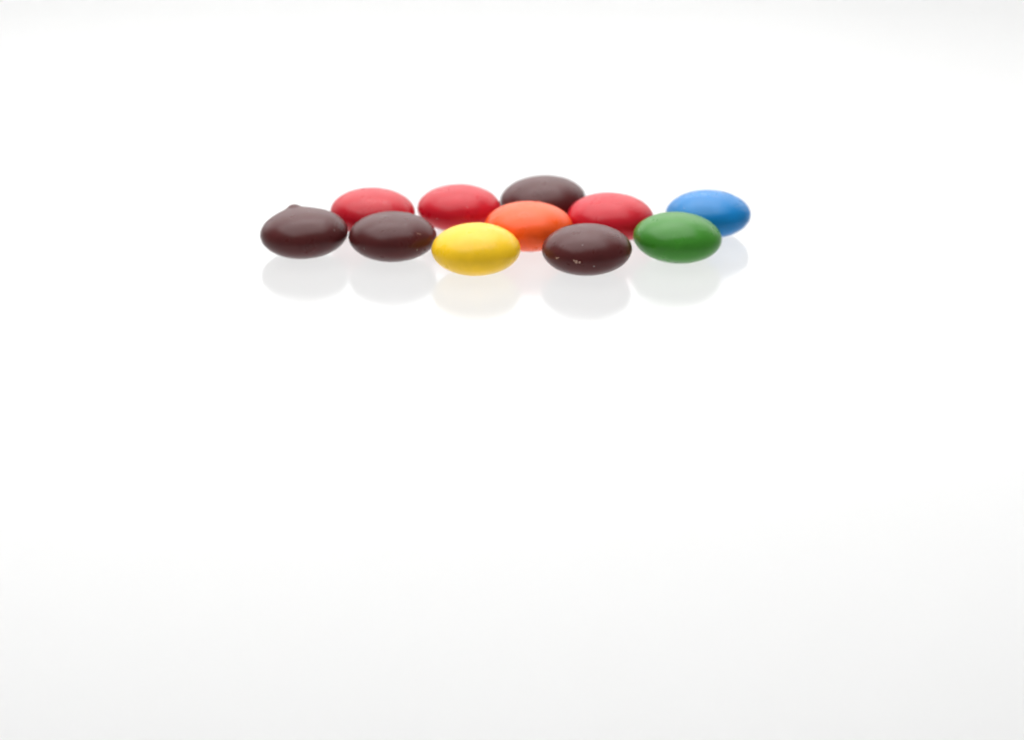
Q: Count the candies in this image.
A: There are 11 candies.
